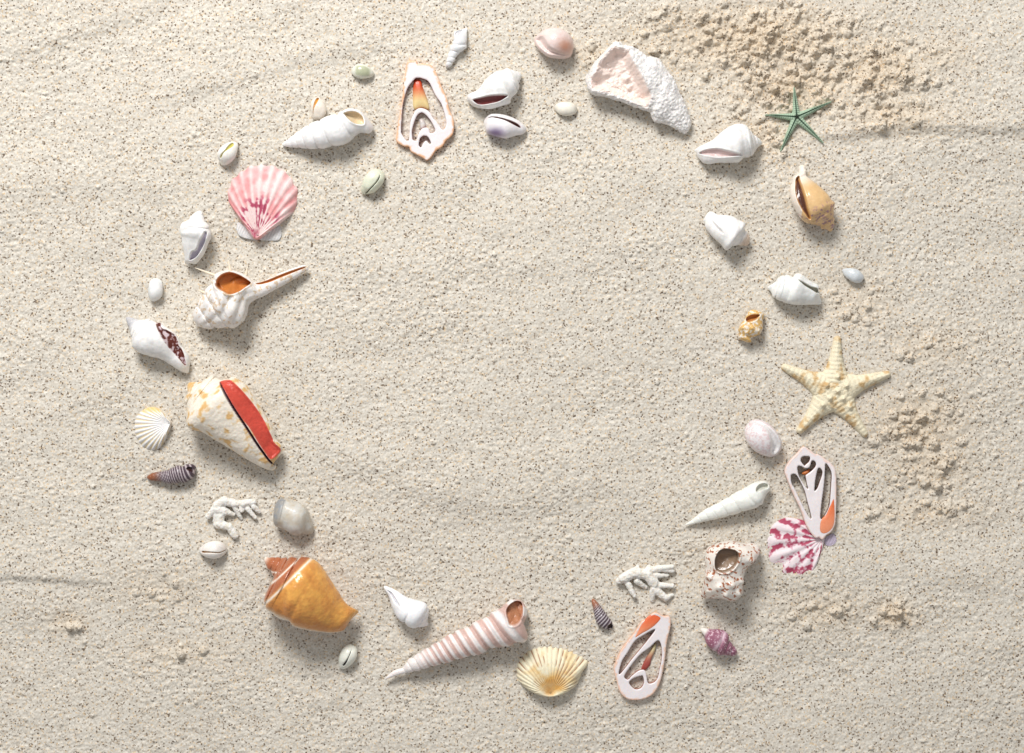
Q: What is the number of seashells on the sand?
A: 41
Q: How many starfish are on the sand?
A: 2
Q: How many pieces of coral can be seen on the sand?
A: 2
